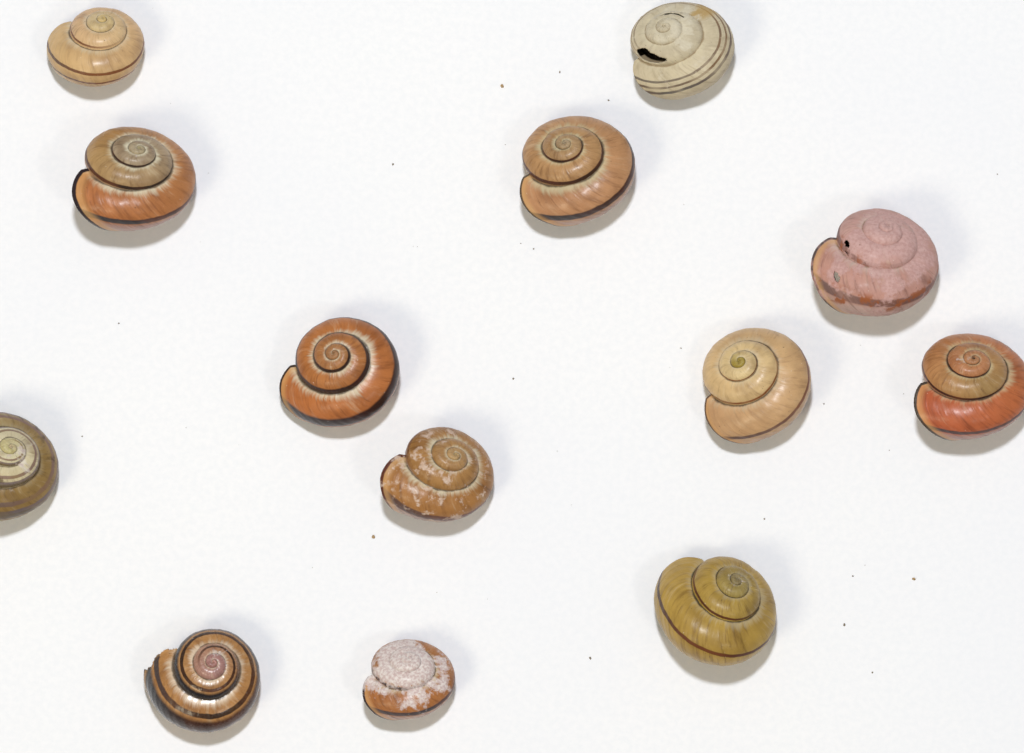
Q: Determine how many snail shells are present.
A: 13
